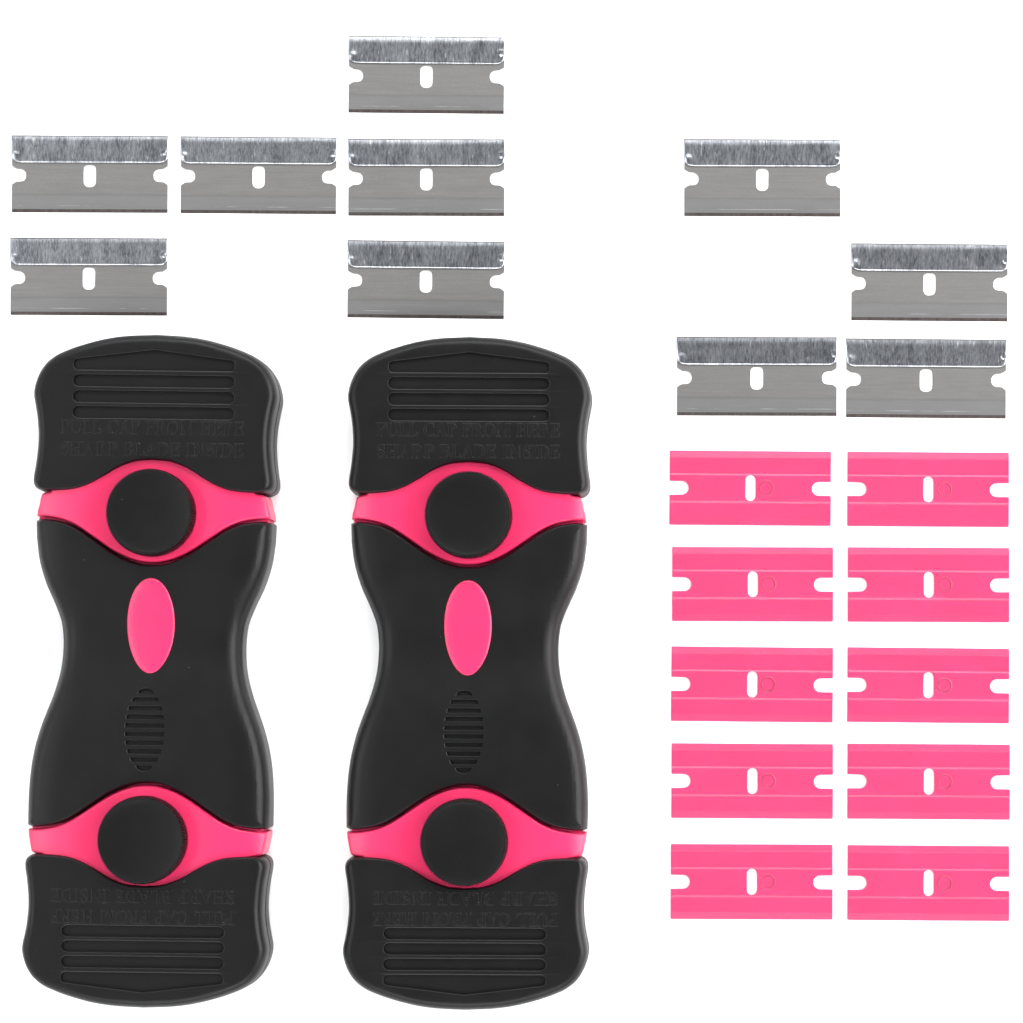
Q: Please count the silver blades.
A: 10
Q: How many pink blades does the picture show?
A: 10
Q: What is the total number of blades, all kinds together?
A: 20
